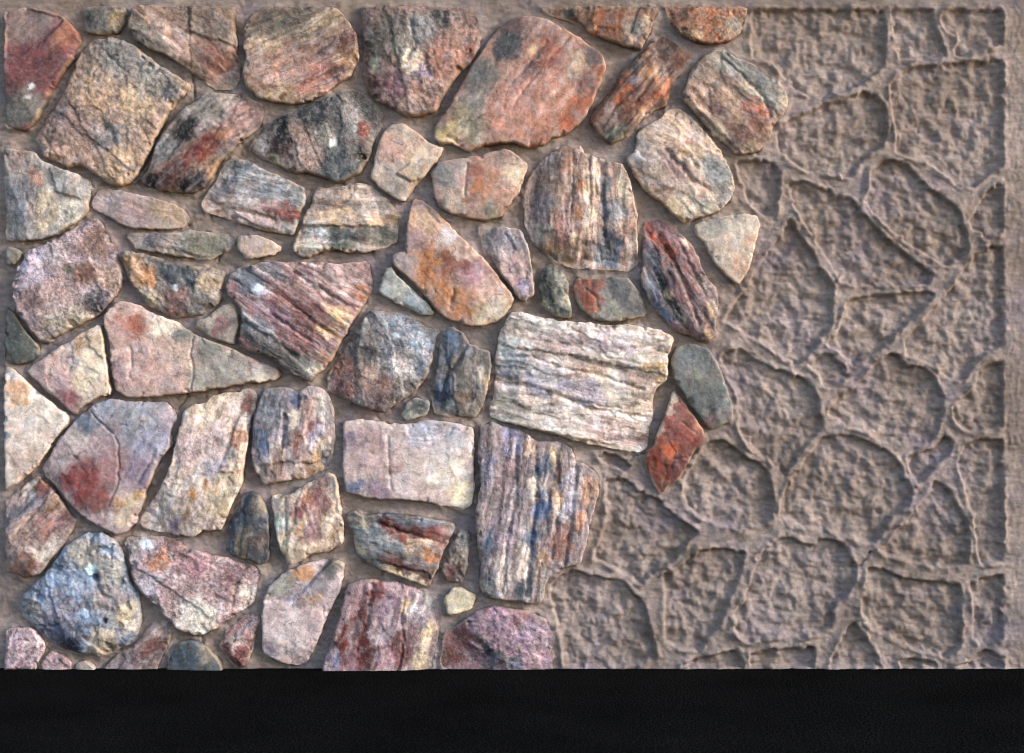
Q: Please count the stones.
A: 67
